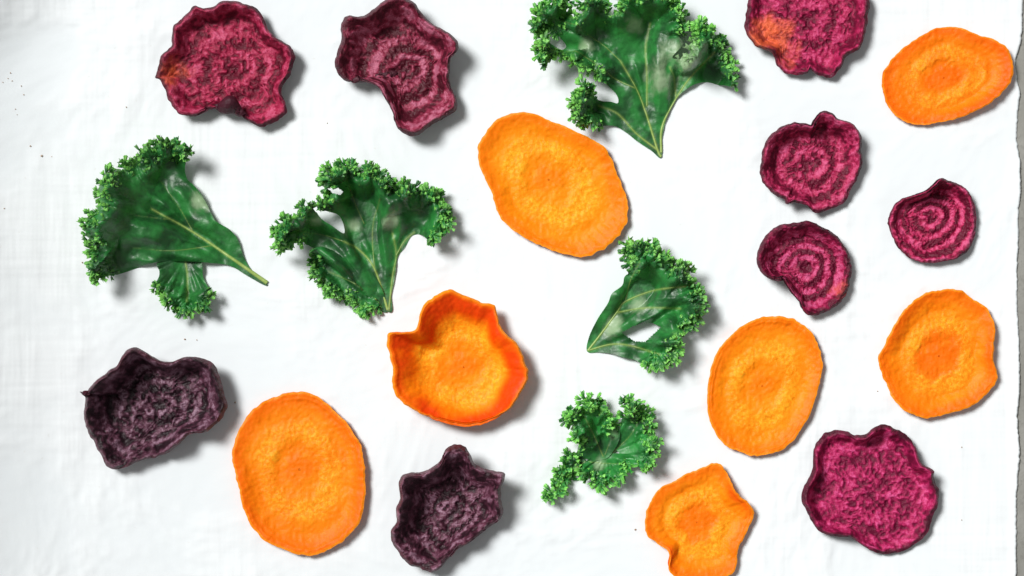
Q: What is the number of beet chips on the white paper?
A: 9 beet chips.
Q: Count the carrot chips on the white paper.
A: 7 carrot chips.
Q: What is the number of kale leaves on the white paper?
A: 5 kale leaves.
